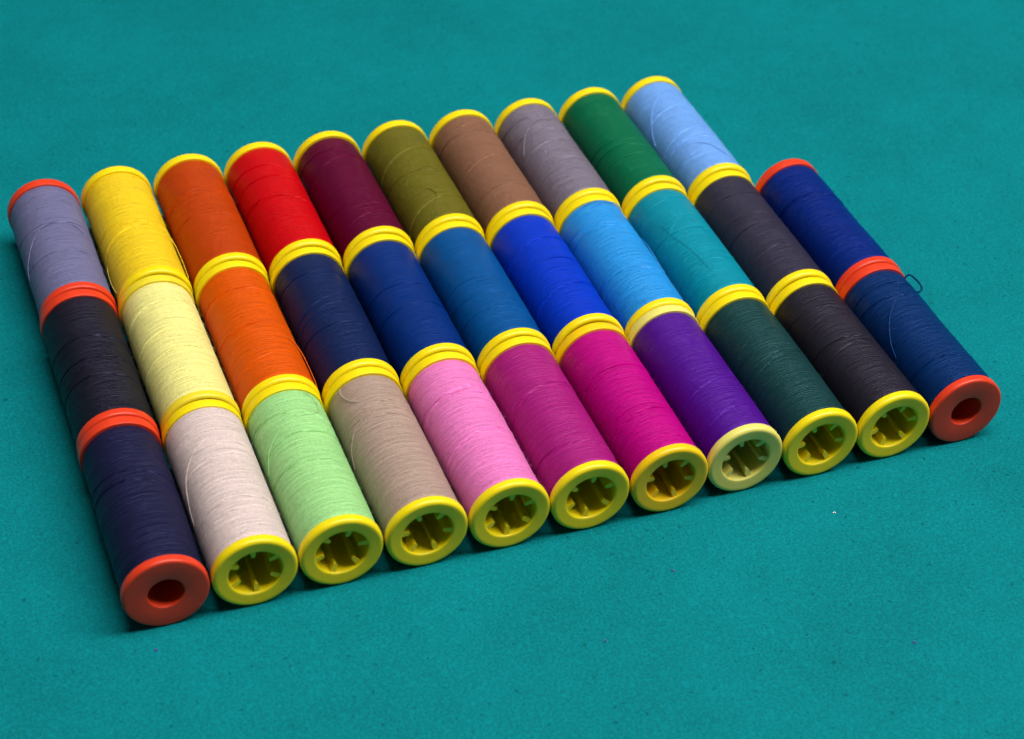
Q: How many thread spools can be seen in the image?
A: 32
